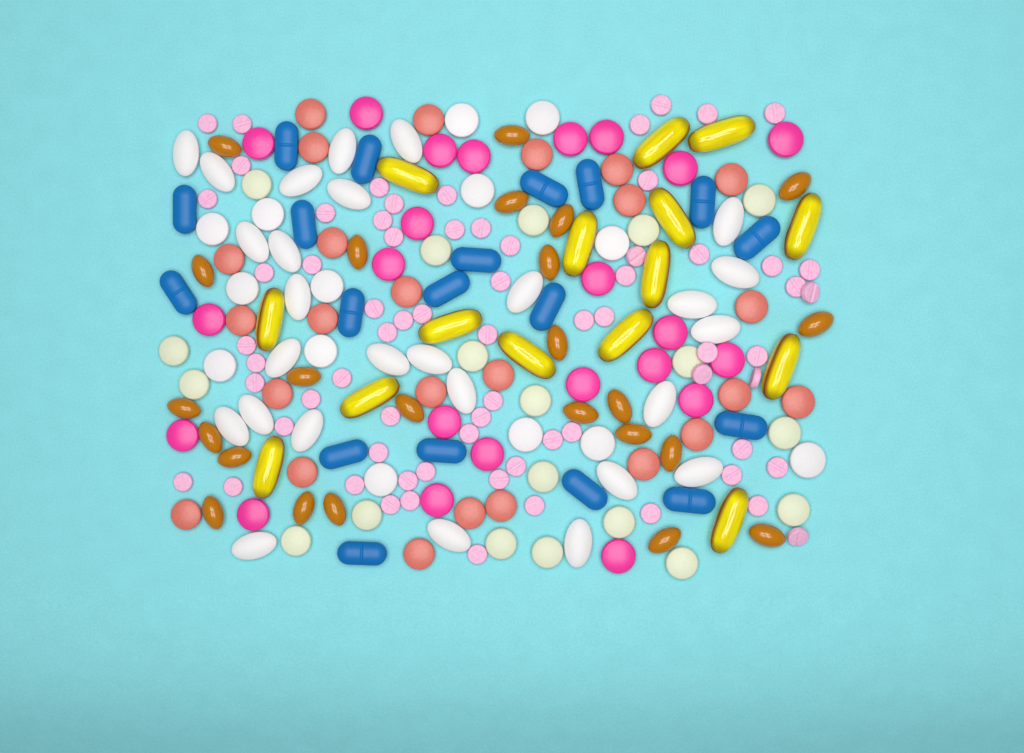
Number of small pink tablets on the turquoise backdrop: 69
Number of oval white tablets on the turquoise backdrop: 27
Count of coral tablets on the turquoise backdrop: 25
